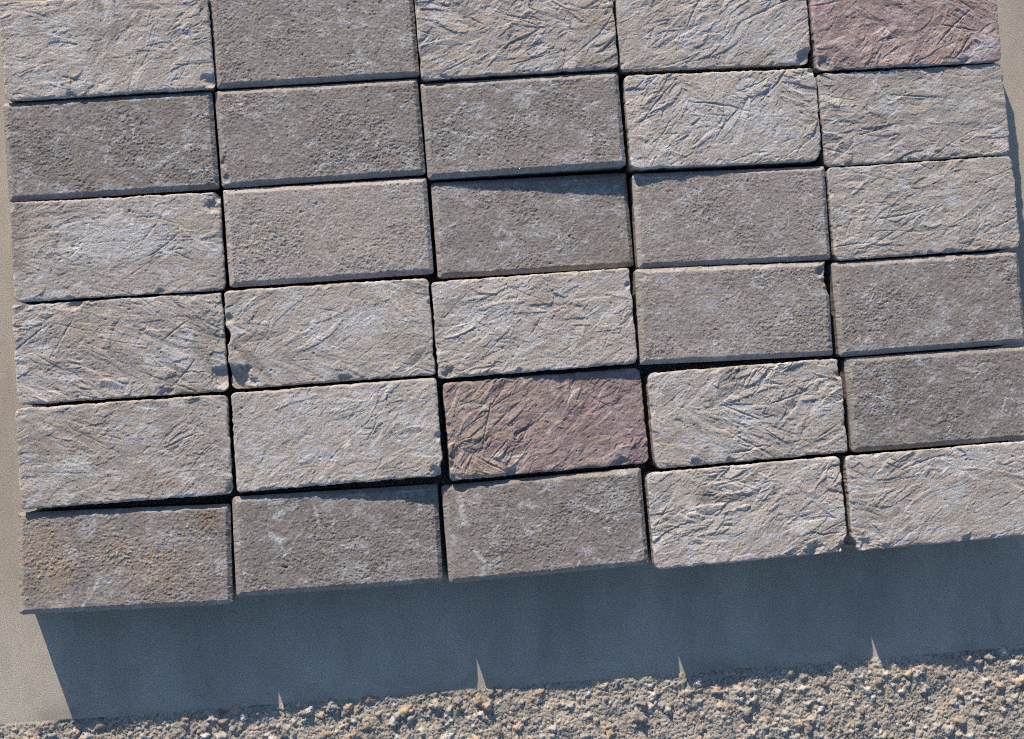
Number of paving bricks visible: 30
